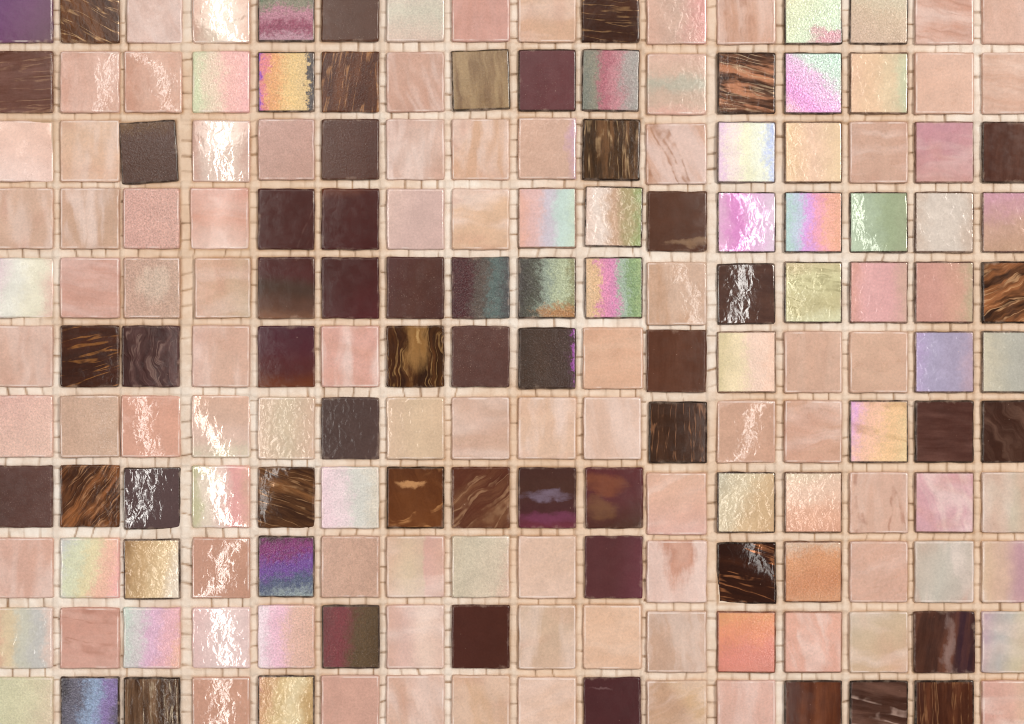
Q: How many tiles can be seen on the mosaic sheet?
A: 176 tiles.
